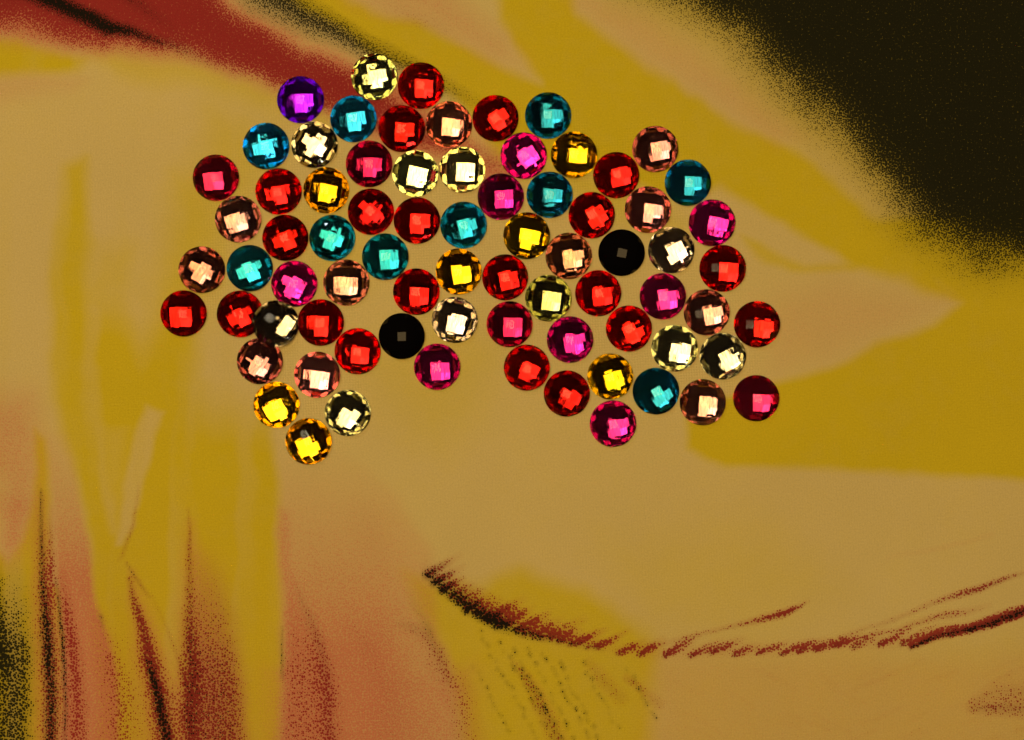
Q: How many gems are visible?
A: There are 75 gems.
